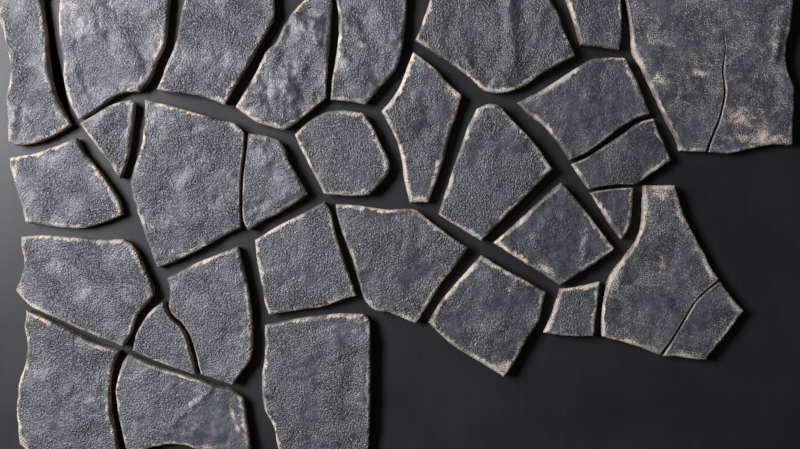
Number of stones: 31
